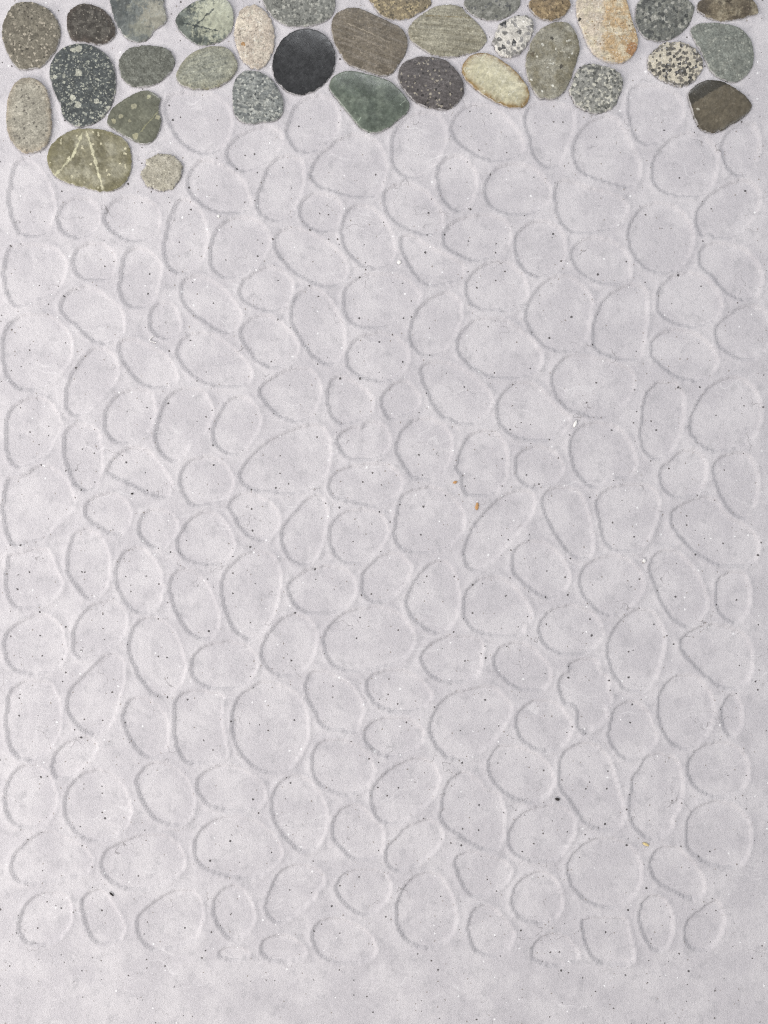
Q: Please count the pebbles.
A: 32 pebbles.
